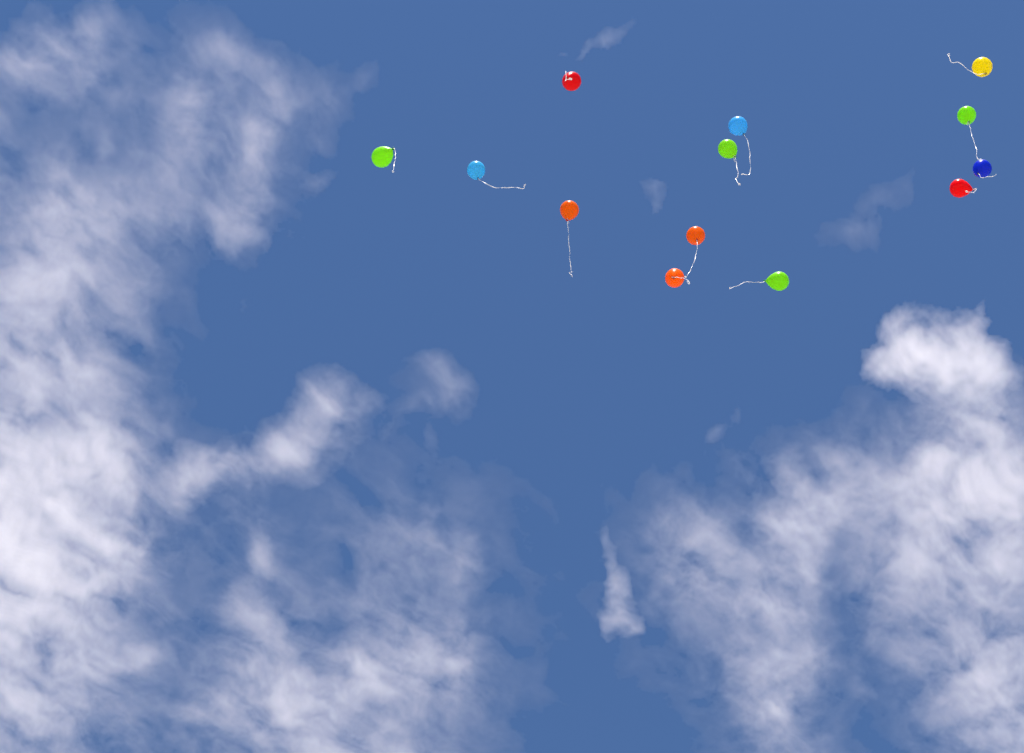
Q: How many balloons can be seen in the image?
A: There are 13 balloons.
